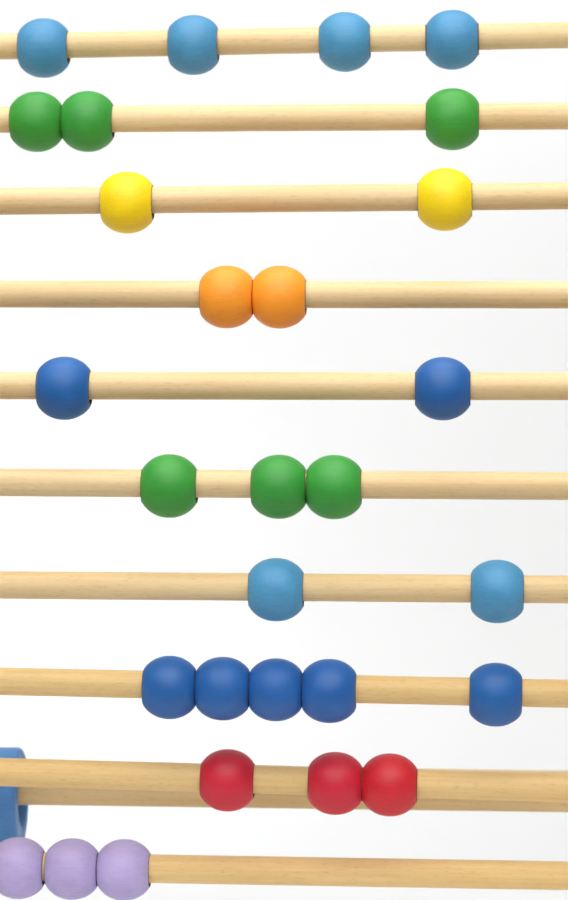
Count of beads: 29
